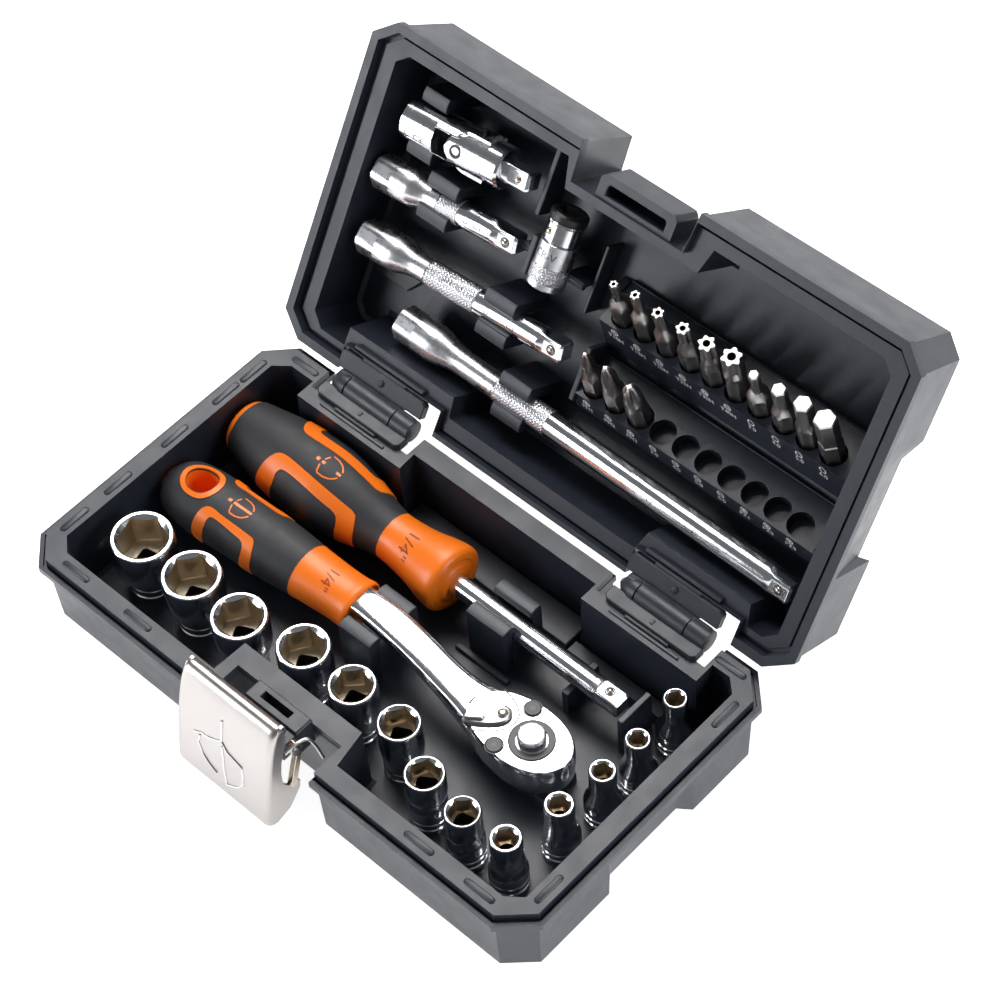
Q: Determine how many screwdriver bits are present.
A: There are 13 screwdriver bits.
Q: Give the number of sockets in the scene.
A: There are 13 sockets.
